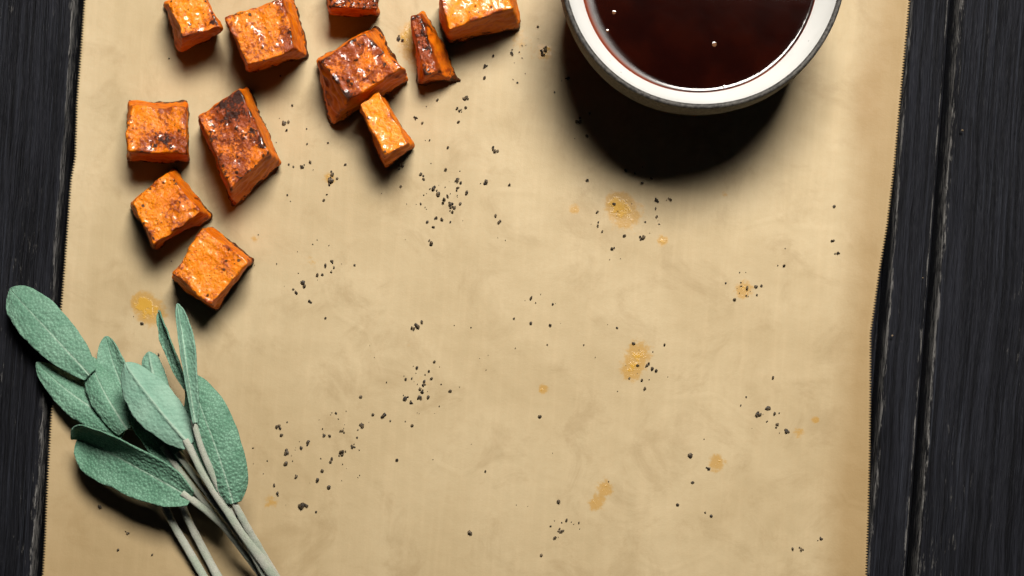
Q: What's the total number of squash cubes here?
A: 11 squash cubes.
